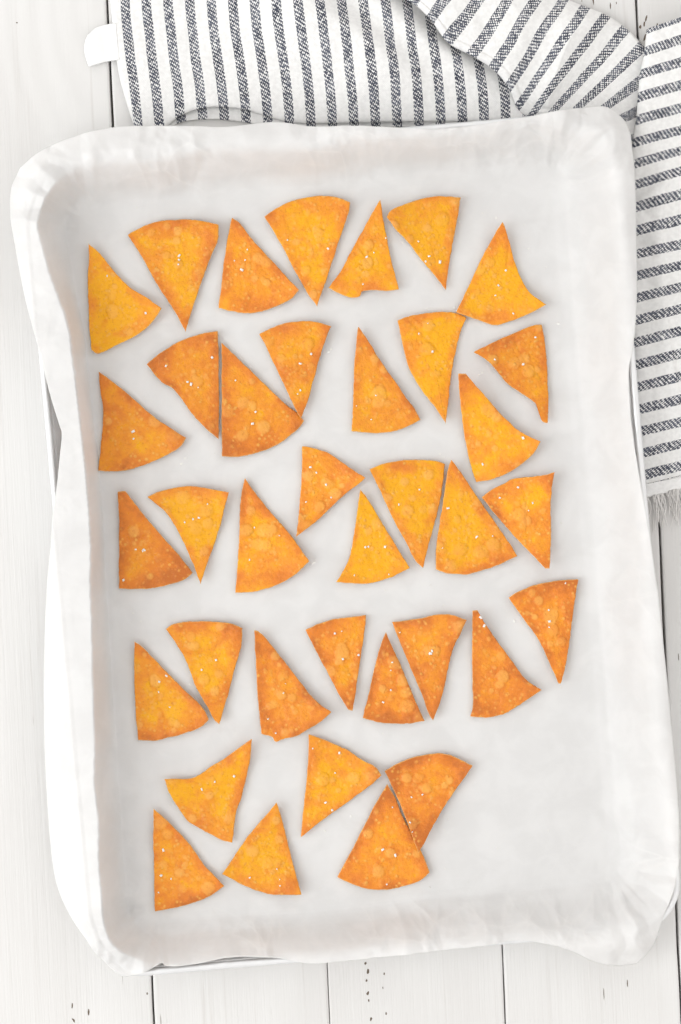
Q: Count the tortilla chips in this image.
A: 37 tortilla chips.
